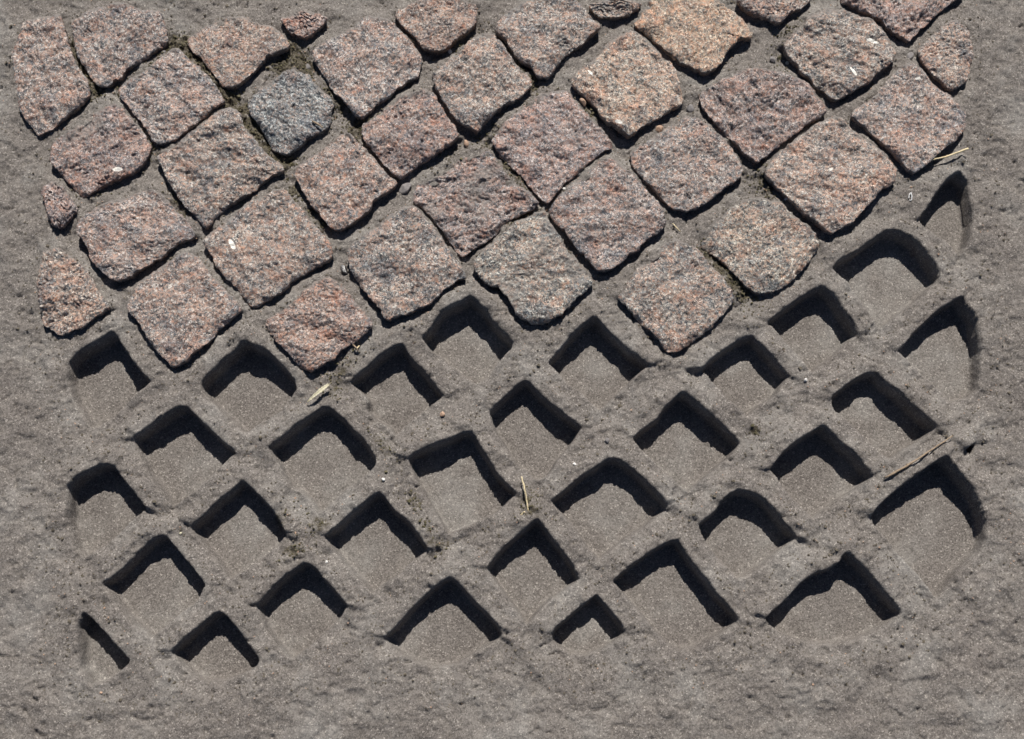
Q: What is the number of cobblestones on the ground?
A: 38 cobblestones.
